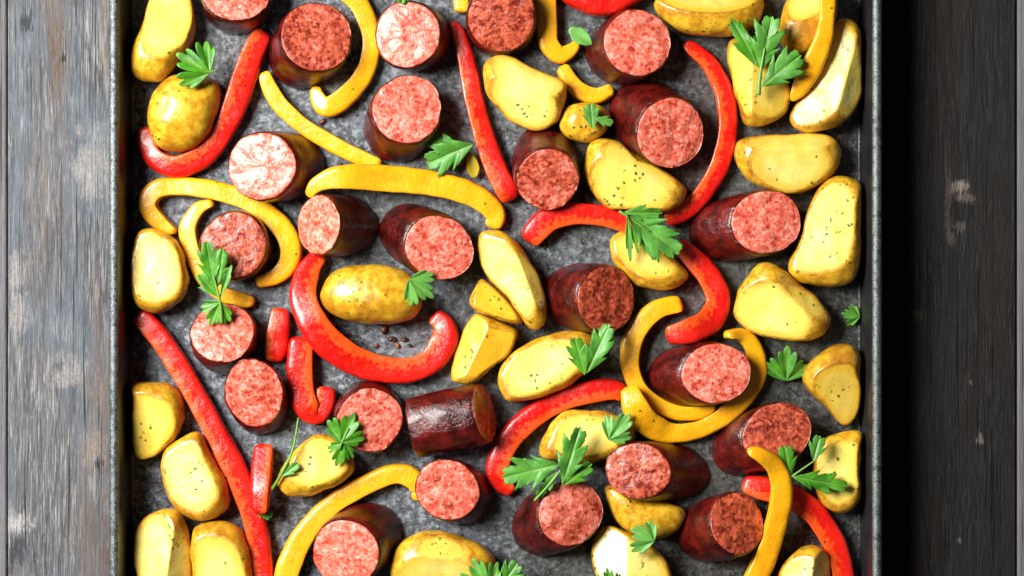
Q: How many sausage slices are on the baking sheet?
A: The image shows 25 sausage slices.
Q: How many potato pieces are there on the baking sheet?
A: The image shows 31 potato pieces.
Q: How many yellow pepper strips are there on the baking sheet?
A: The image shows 13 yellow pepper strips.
